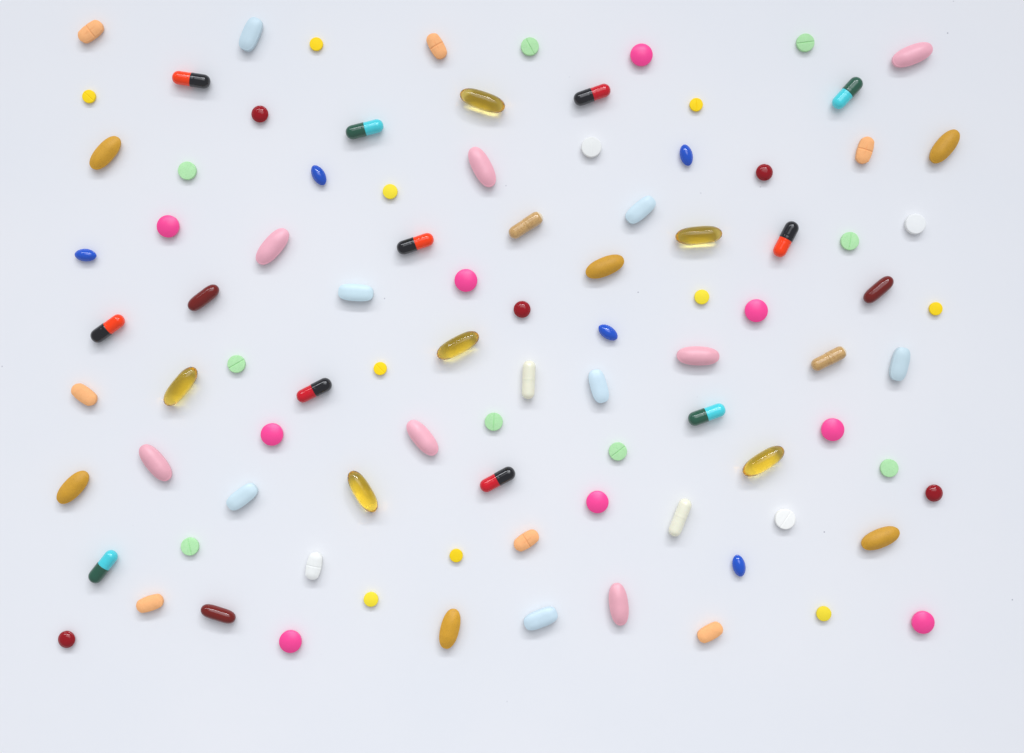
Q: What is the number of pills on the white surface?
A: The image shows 93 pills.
